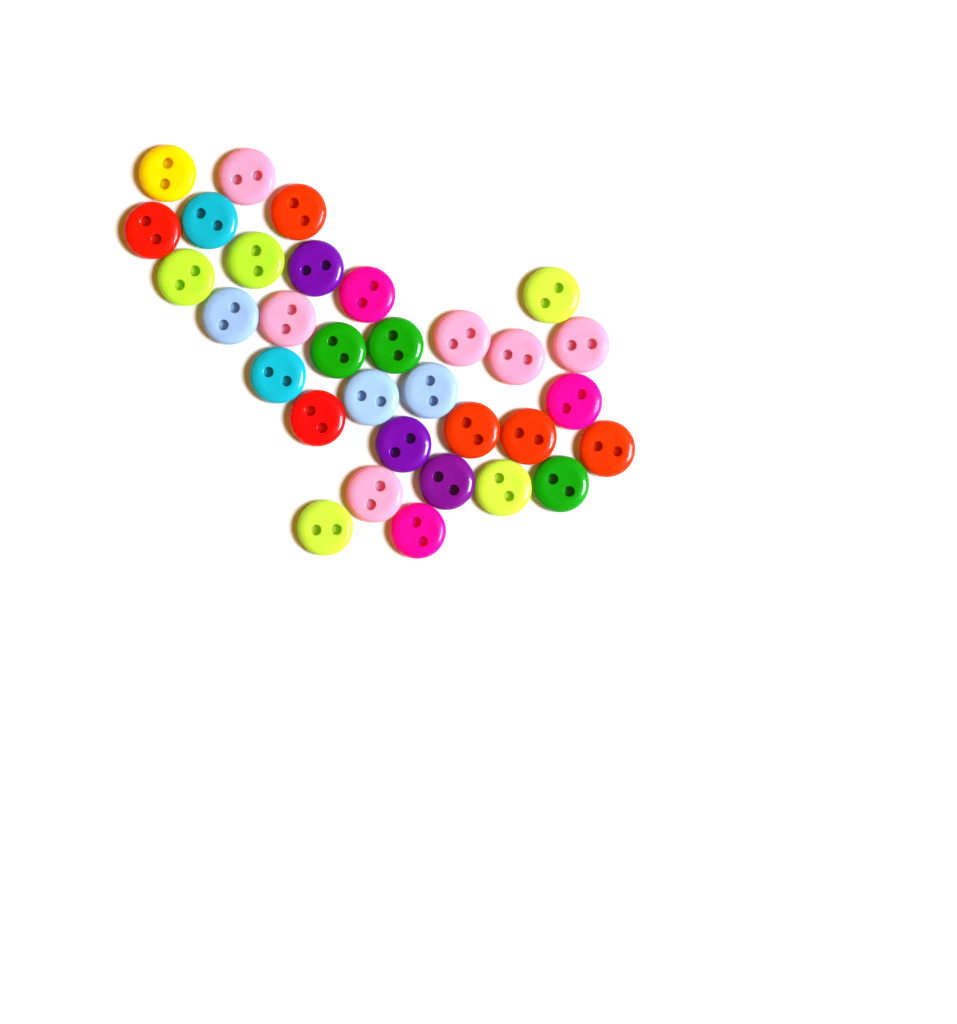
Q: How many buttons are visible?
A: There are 32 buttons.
